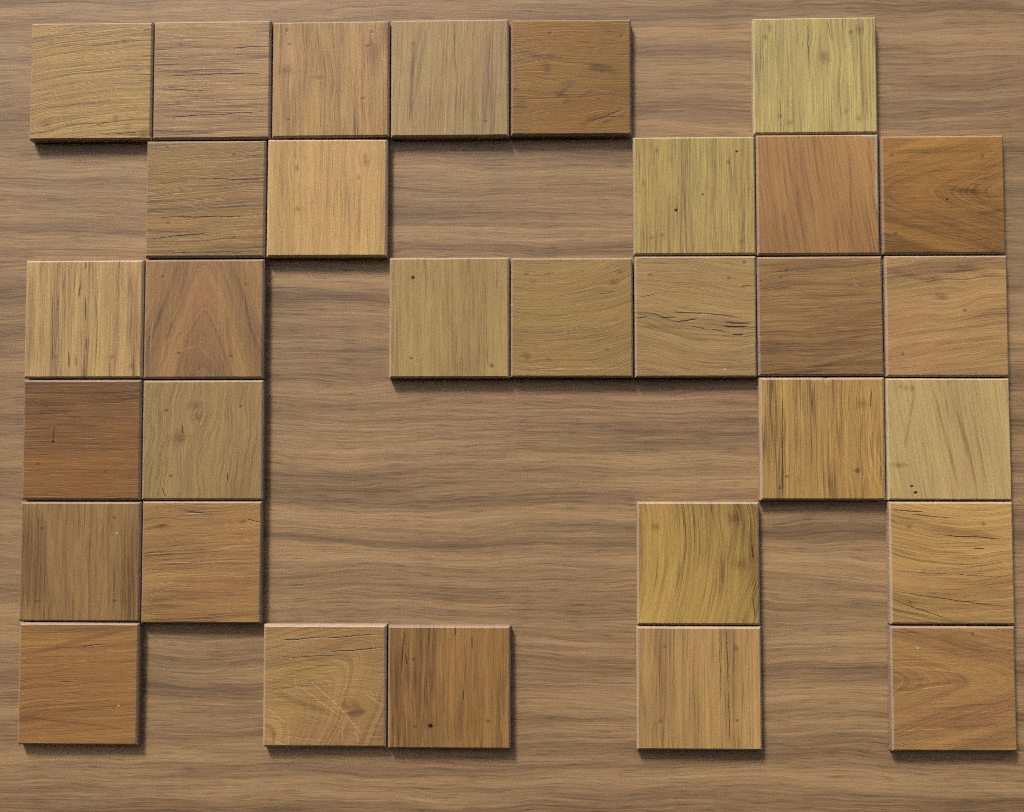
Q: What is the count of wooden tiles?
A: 31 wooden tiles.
